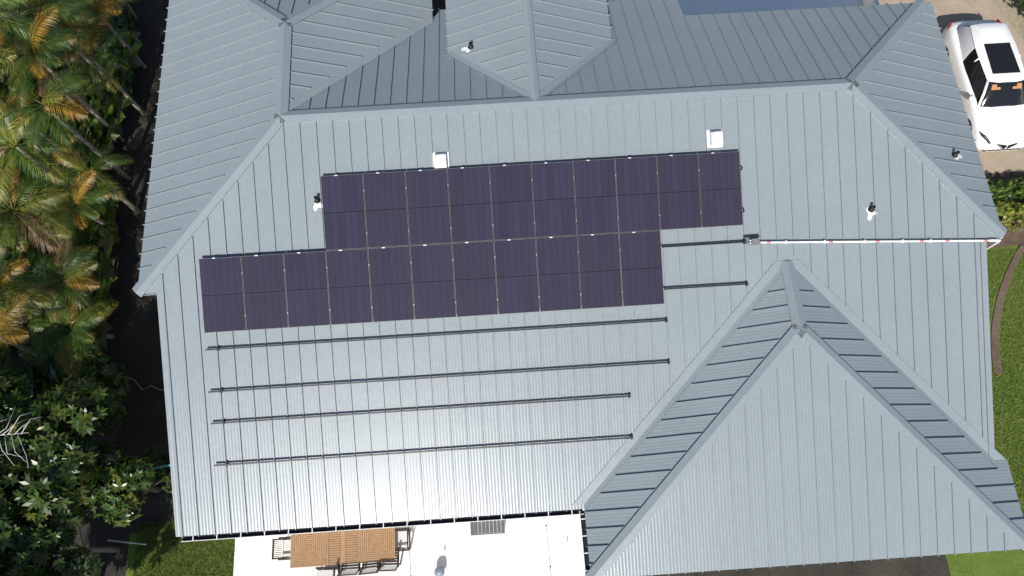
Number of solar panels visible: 21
